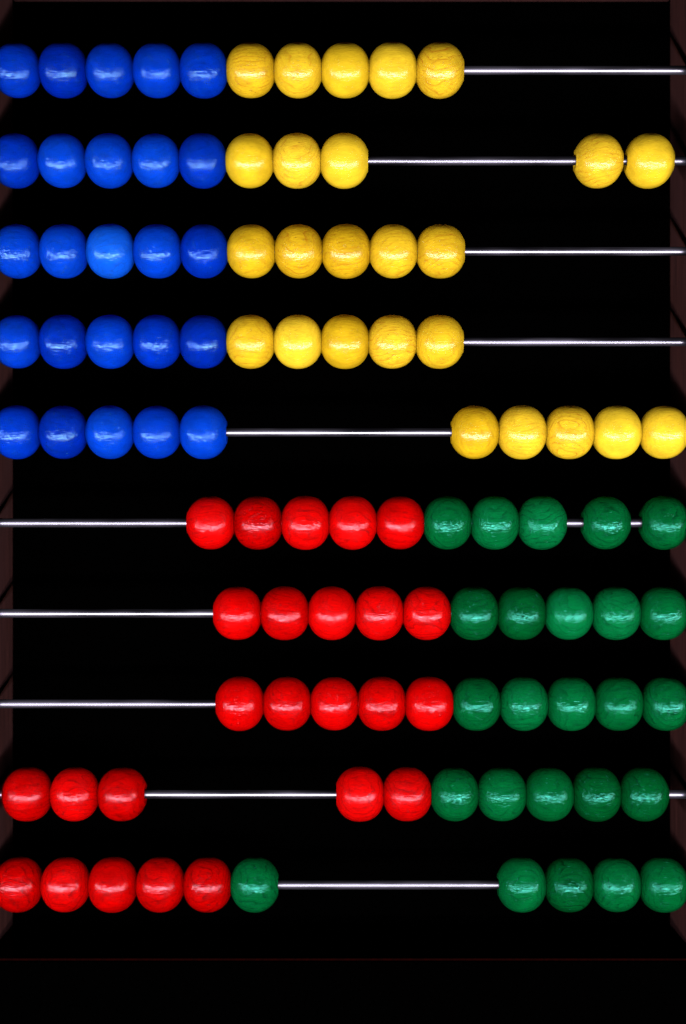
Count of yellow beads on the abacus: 25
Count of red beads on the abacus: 25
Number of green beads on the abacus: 25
